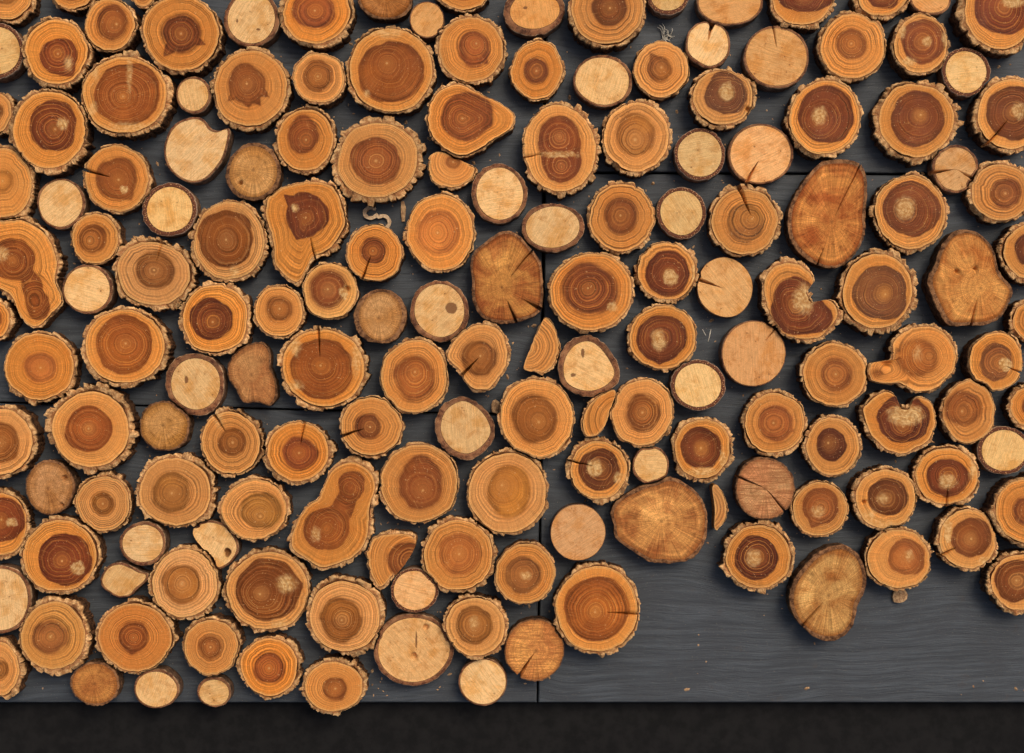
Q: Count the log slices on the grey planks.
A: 167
